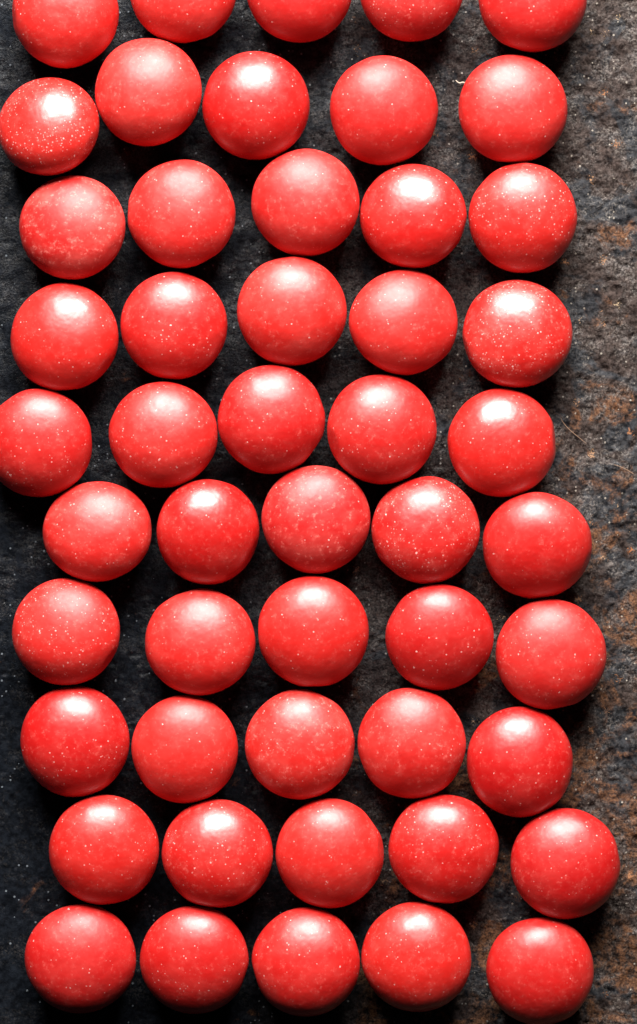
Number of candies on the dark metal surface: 50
